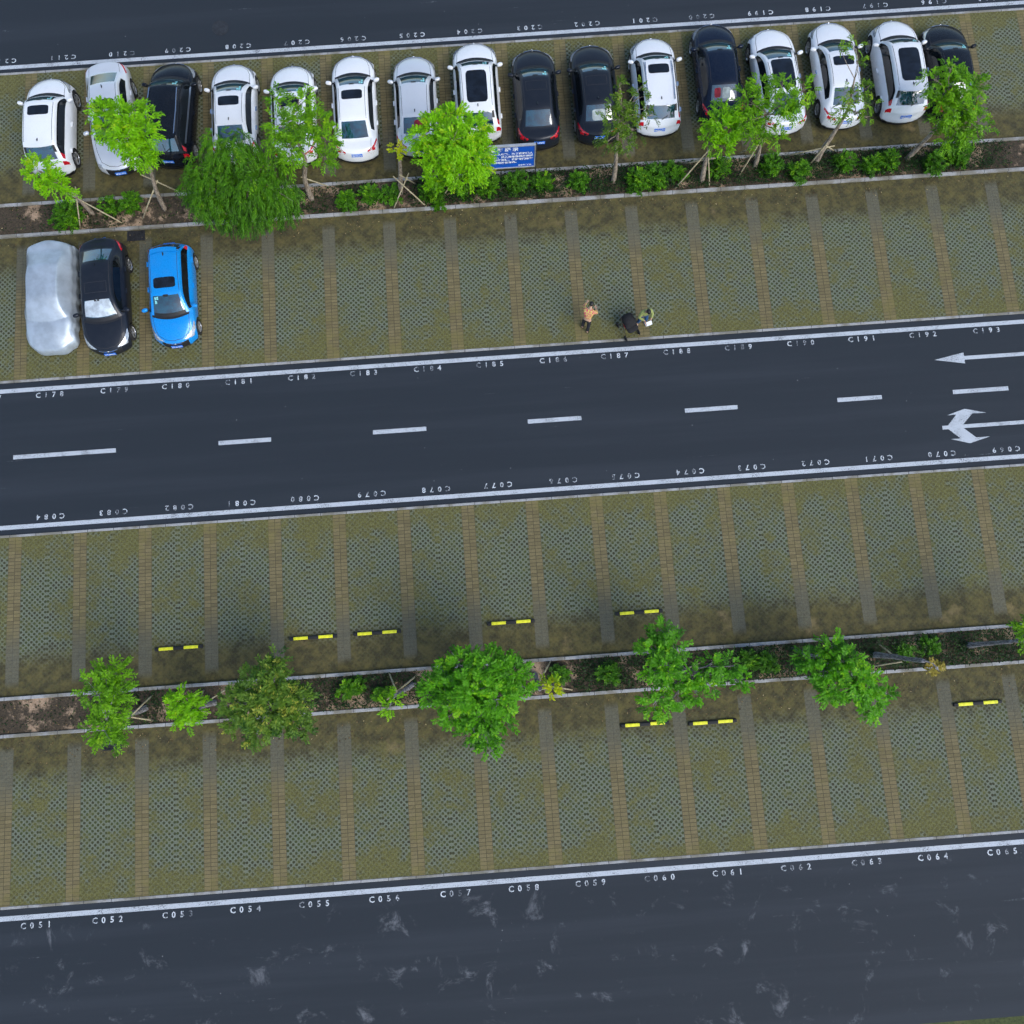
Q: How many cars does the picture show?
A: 19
